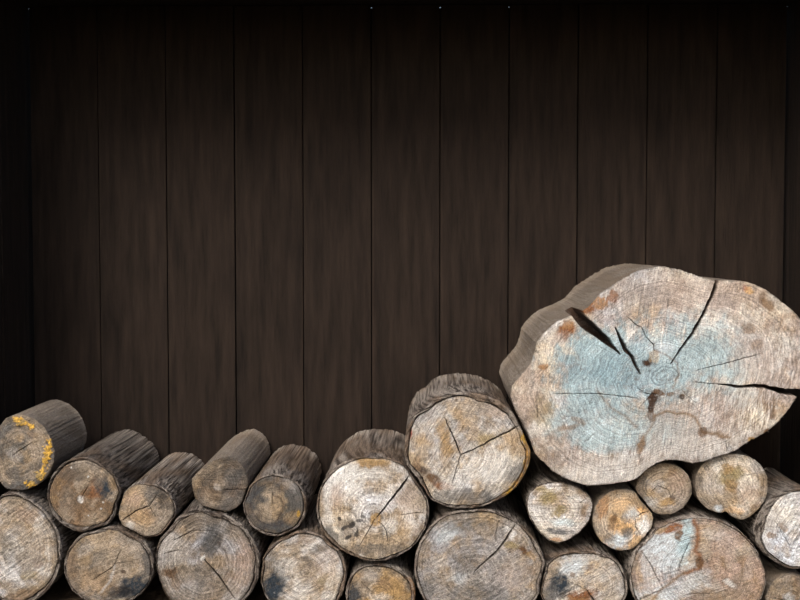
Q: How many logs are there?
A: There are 22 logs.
